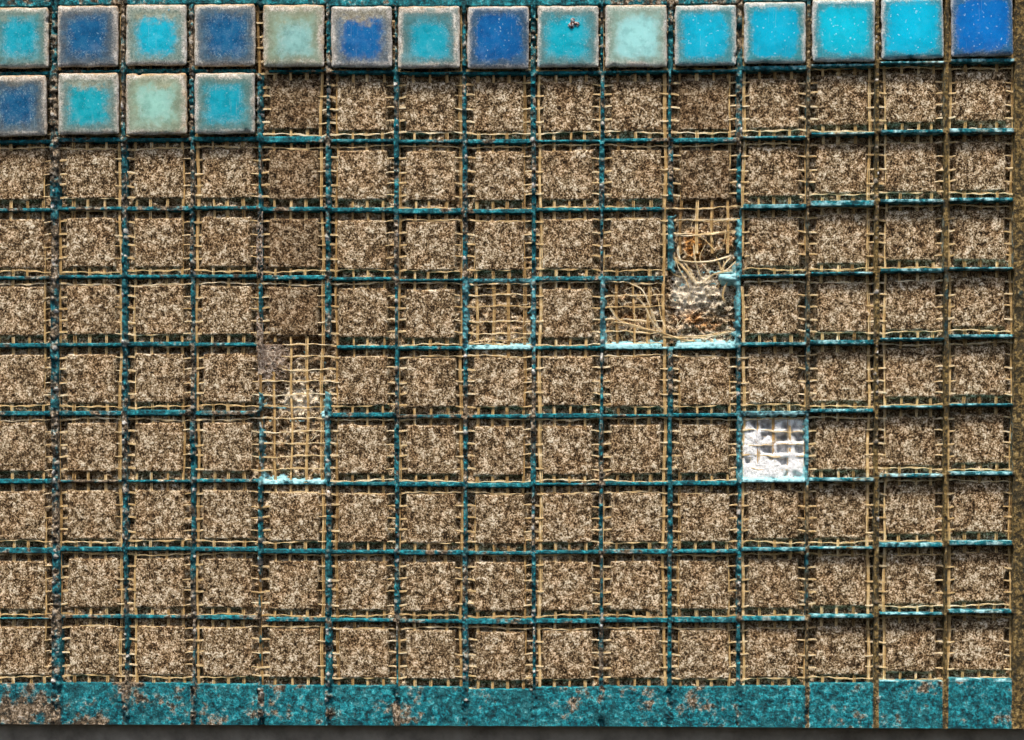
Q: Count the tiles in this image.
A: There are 19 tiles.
